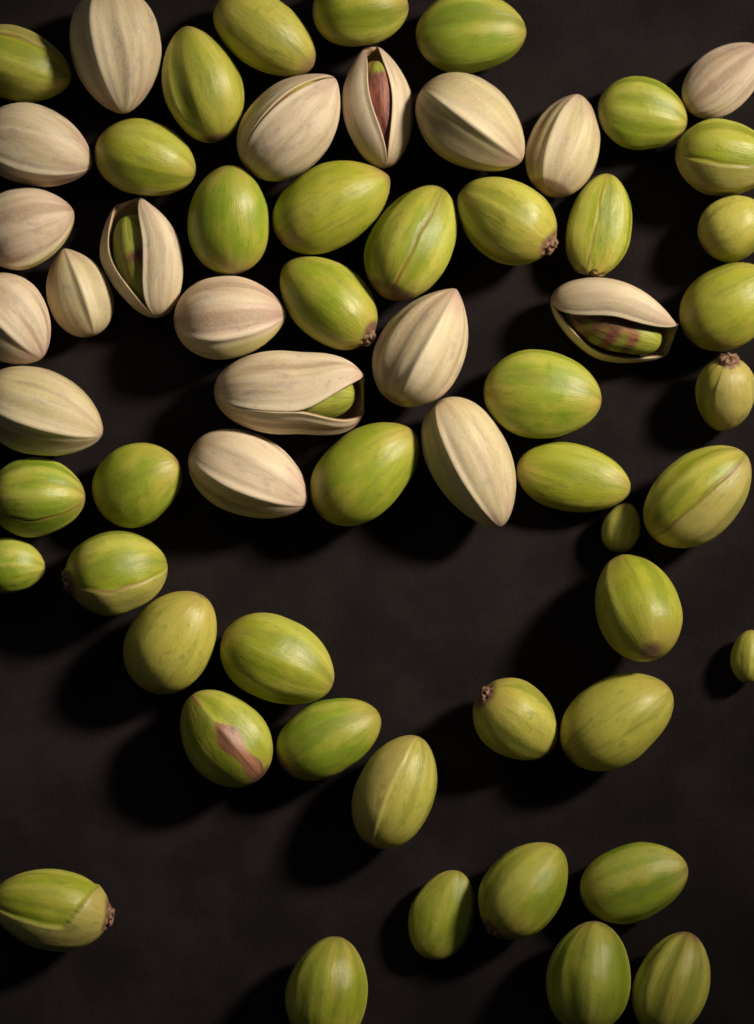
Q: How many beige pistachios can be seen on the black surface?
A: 18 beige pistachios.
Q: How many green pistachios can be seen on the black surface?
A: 42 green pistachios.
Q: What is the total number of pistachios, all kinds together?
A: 60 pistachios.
